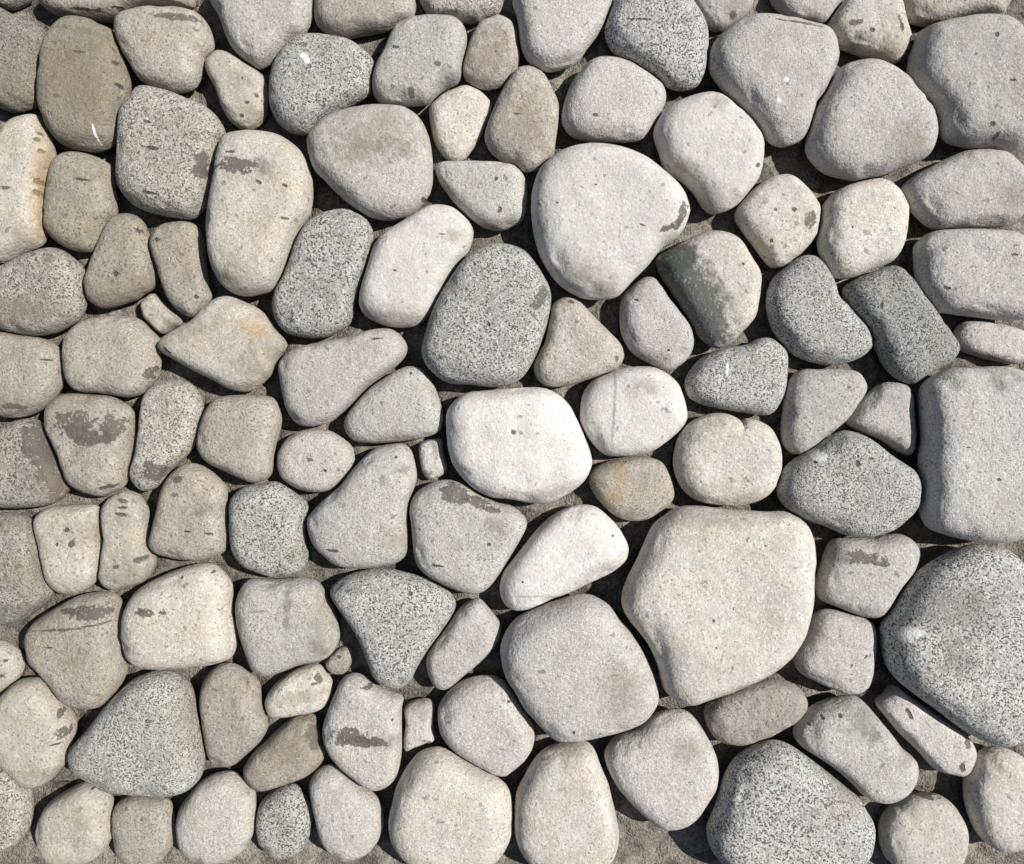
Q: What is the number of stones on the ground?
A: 112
